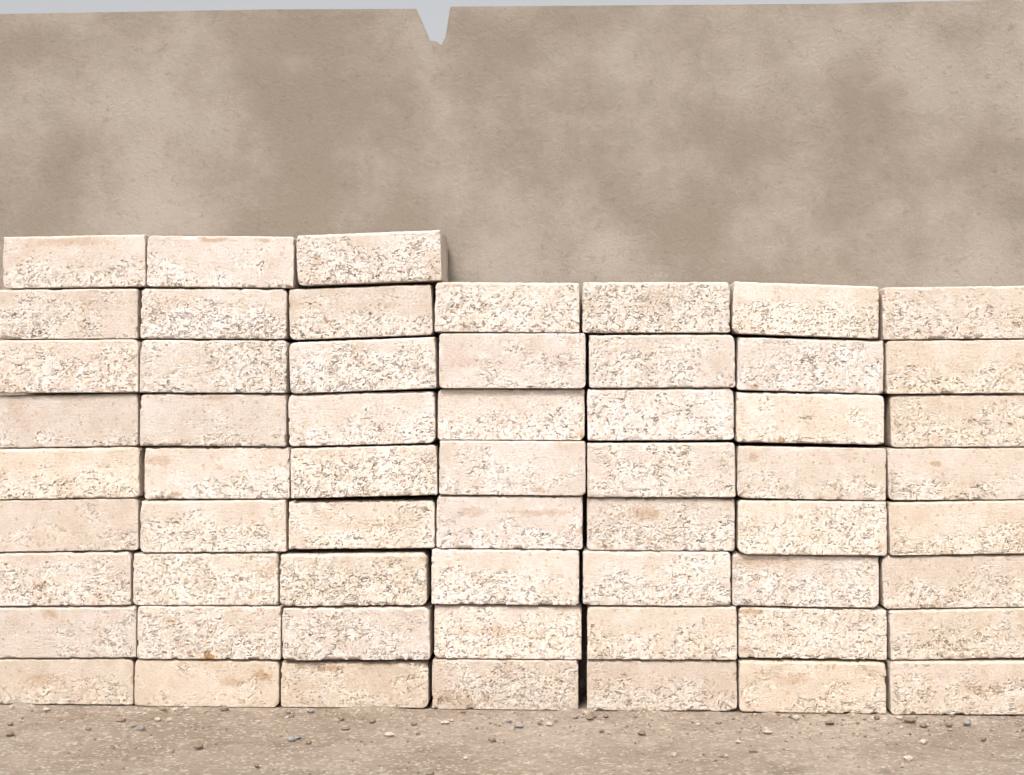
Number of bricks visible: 59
